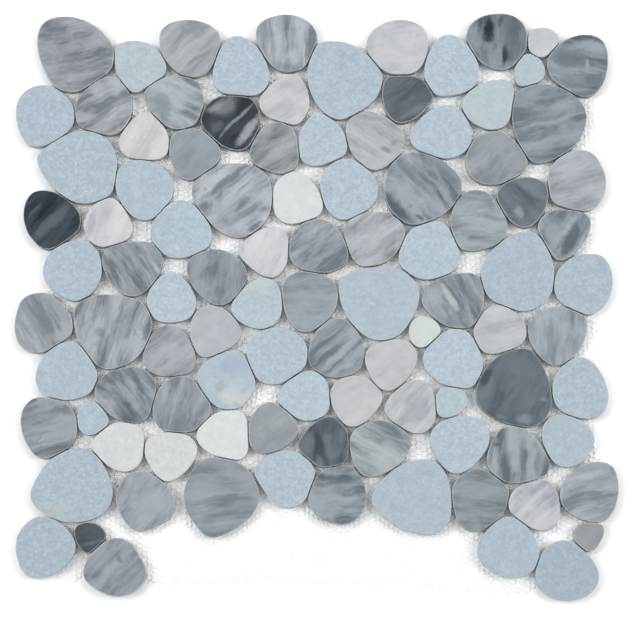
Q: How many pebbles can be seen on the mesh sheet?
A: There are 101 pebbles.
